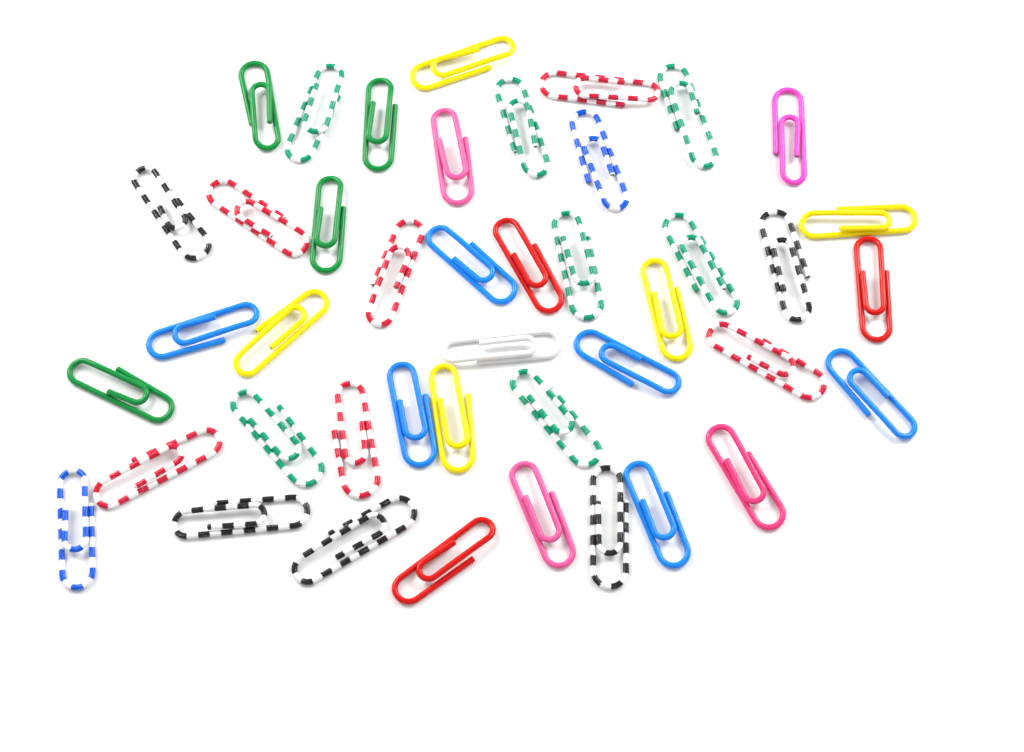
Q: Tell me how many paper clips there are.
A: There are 43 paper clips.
